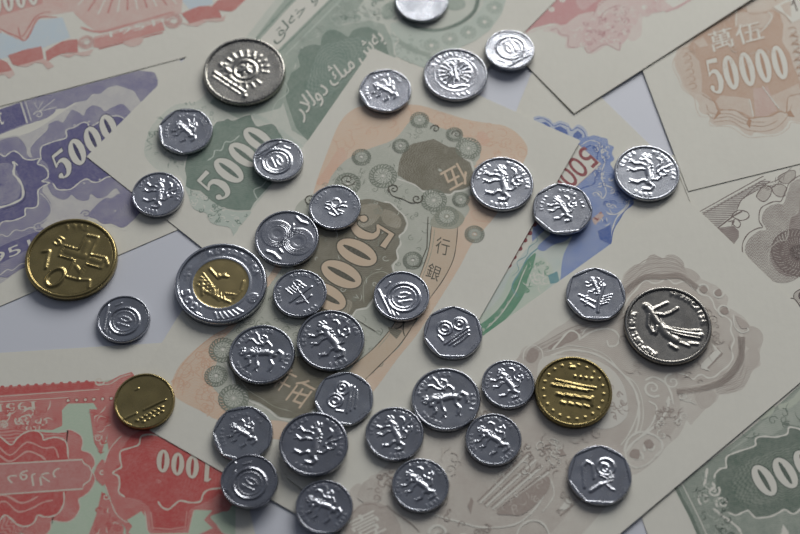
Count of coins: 36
